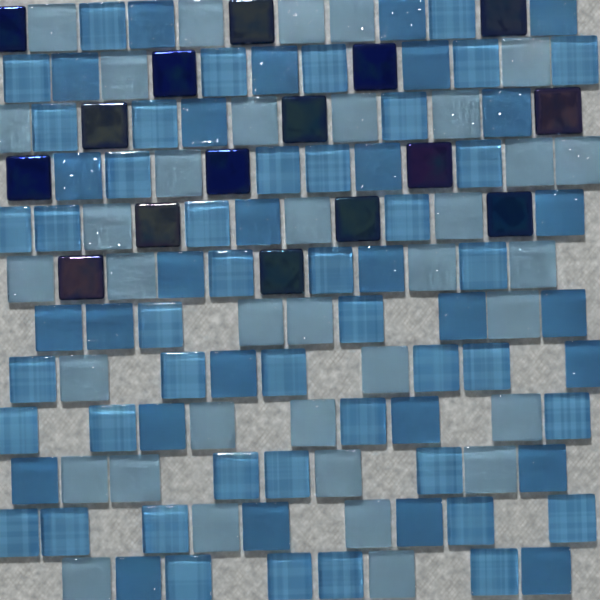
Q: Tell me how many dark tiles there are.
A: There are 16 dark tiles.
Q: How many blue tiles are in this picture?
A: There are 72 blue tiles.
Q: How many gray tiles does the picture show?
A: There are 36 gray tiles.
